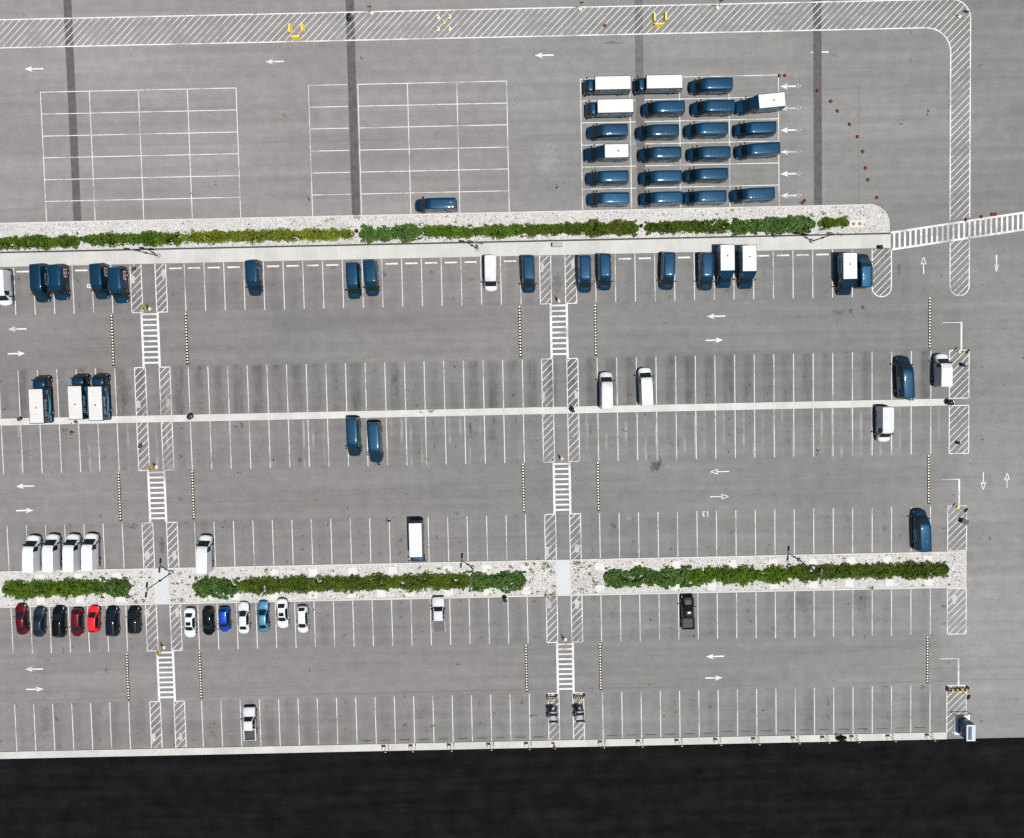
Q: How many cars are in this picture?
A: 14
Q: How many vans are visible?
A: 46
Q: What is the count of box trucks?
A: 12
